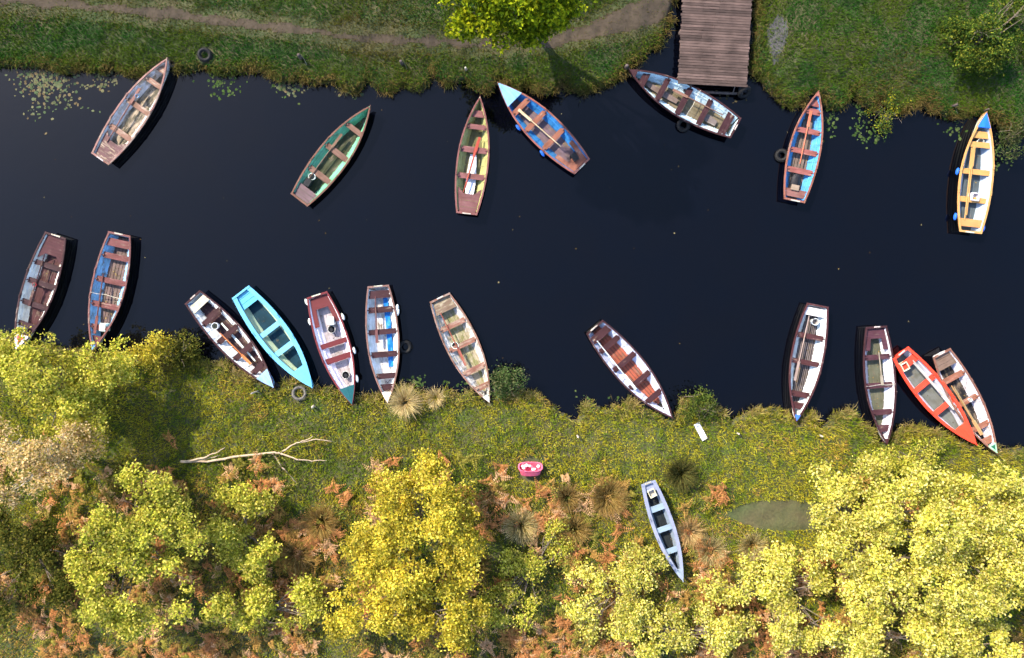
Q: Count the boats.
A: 20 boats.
